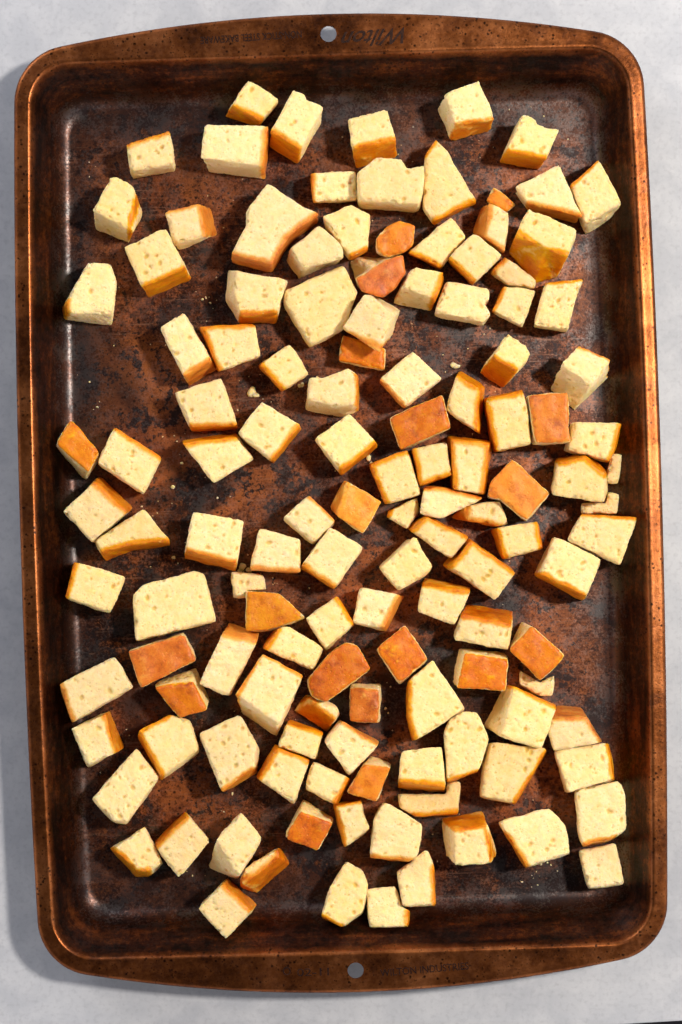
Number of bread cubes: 129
